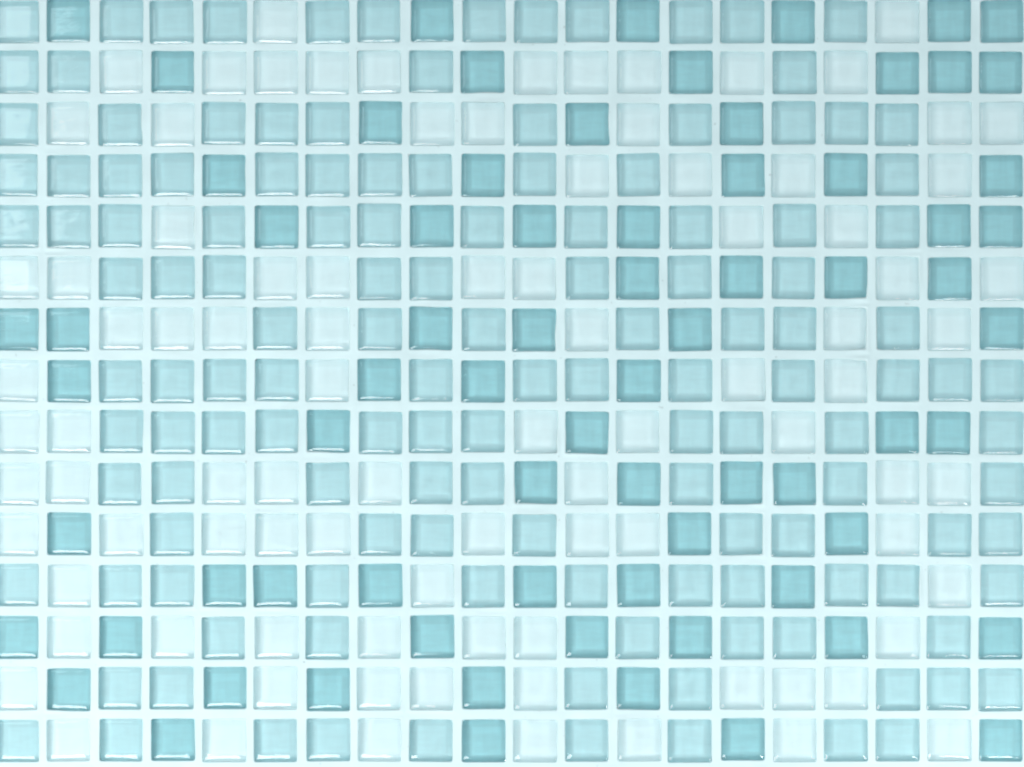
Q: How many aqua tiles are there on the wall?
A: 135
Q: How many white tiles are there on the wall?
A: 92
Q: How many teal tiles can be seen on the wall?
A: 73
